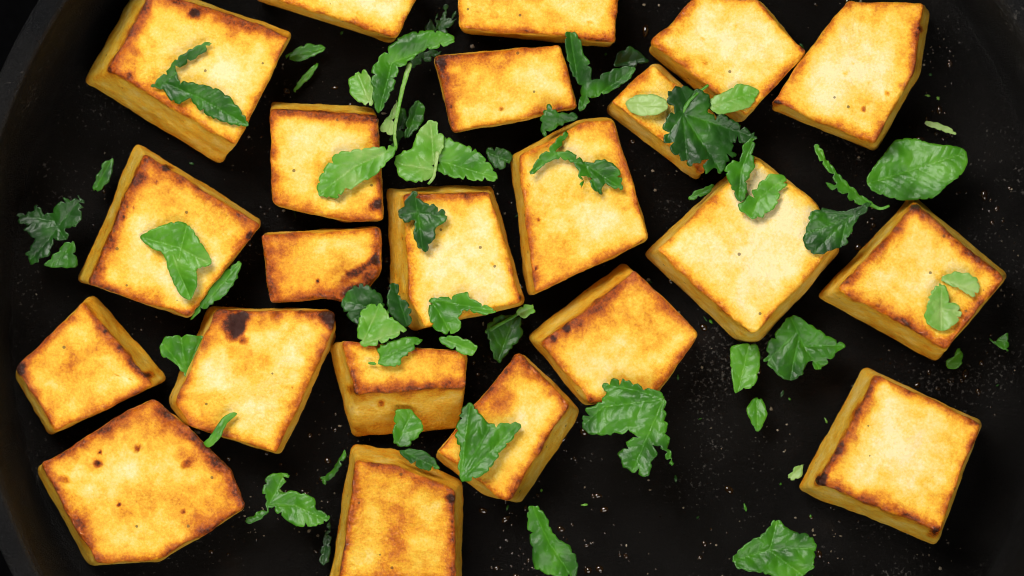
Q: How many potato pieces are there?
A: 22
